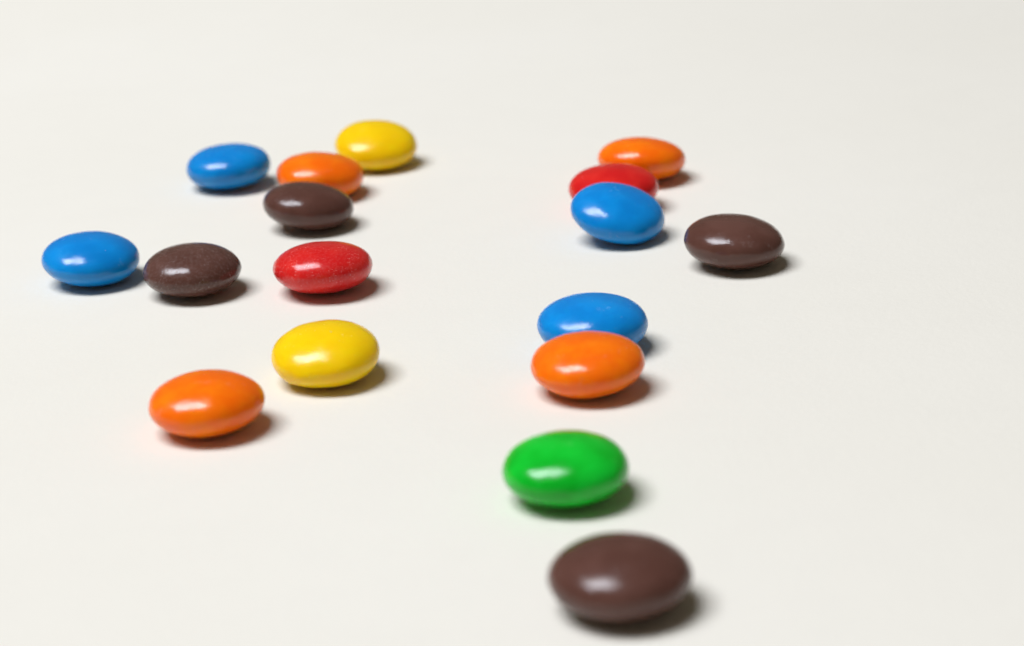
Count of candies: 17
